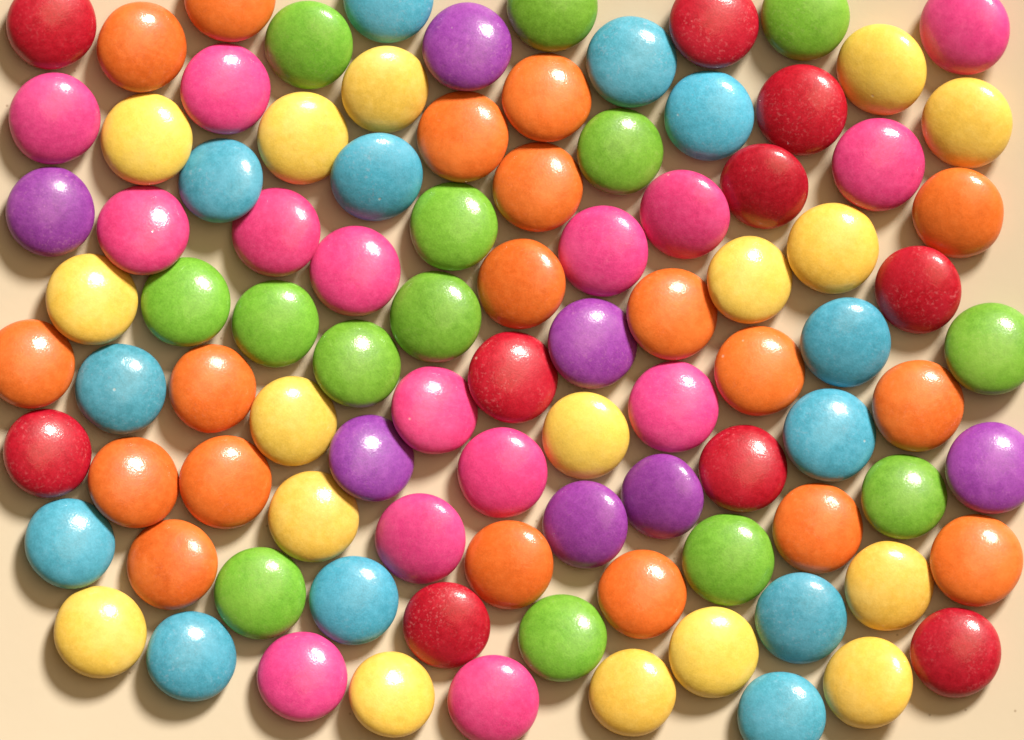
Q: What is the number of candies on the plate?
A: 95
